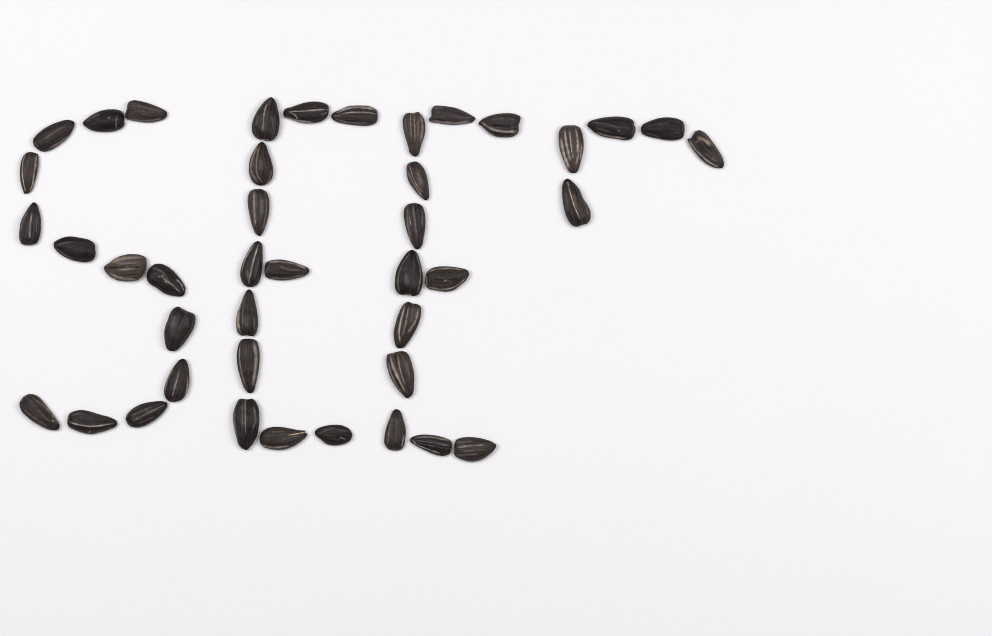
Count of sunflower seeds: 42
